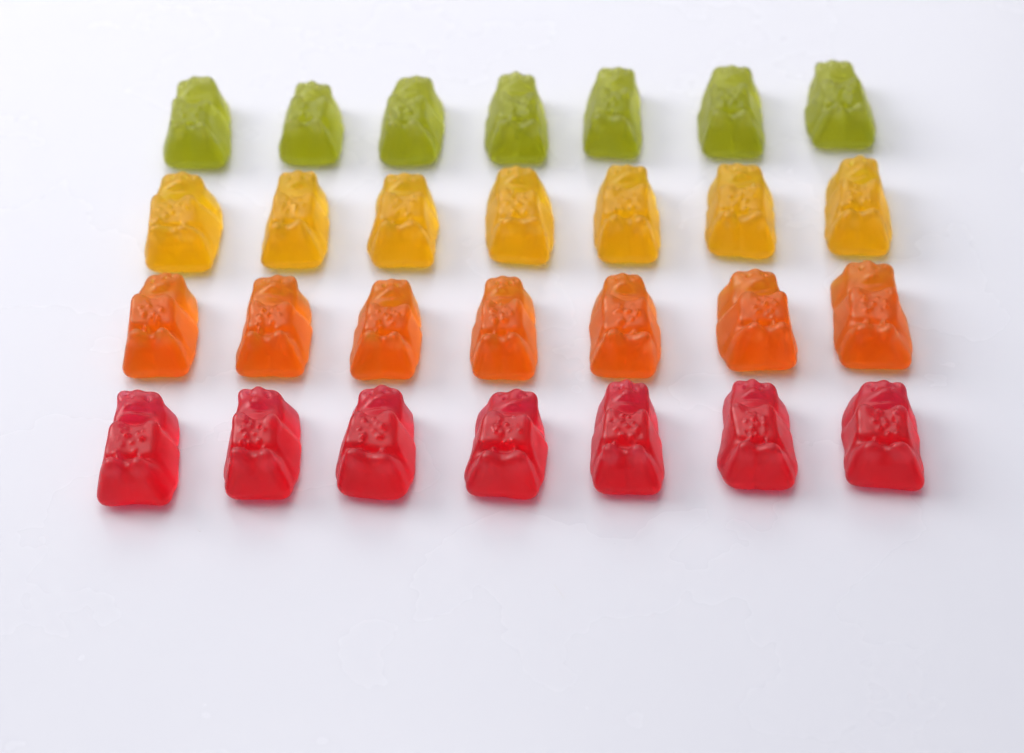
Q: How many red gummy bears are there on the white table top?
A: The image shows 7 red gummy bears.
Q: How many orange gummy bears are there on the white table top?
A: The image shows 7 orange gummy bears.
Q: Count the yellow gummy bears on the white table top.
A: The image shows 7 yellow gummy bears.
